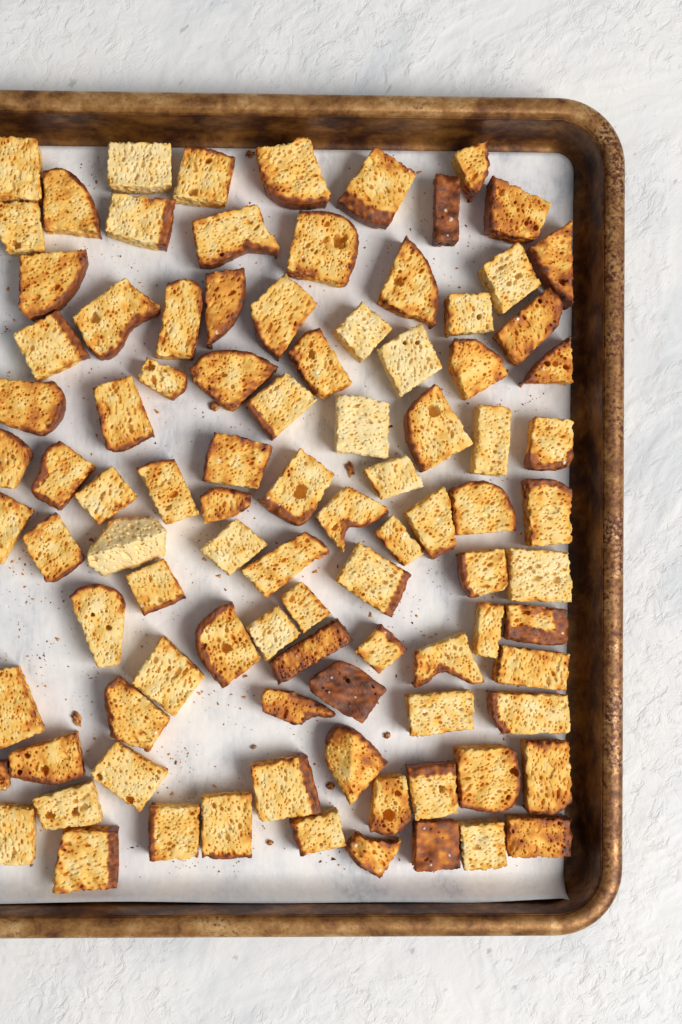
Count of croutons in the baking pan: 96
